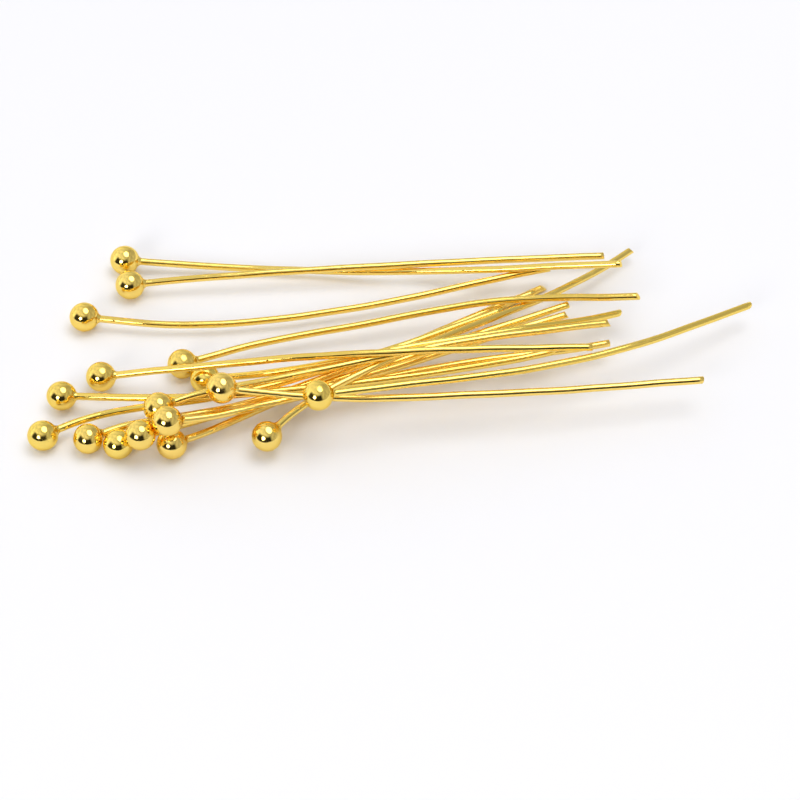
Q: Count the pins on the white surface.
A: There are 17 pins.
